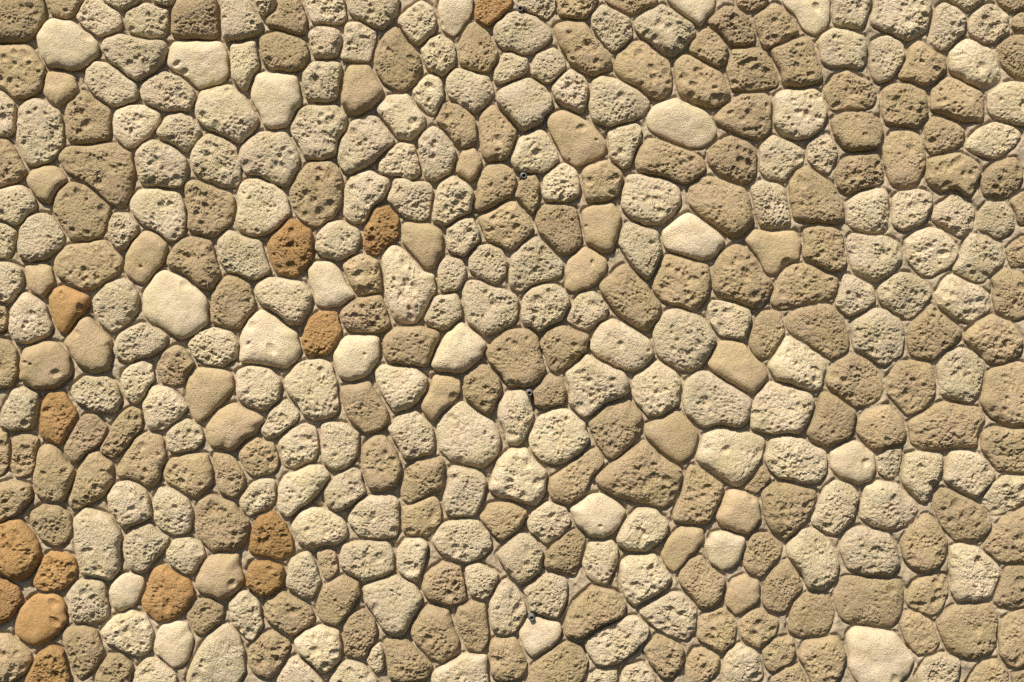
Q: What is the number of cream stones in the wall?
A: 193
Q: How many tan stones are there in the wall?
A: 167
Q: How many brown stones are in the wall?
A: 14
